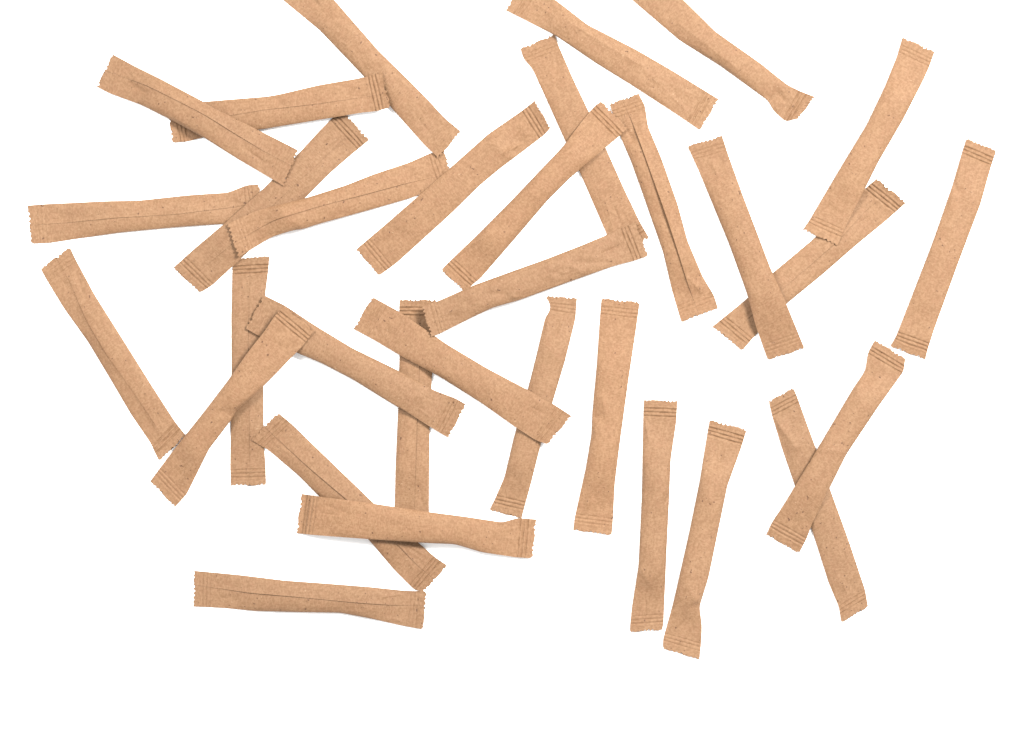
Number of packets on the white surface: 32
